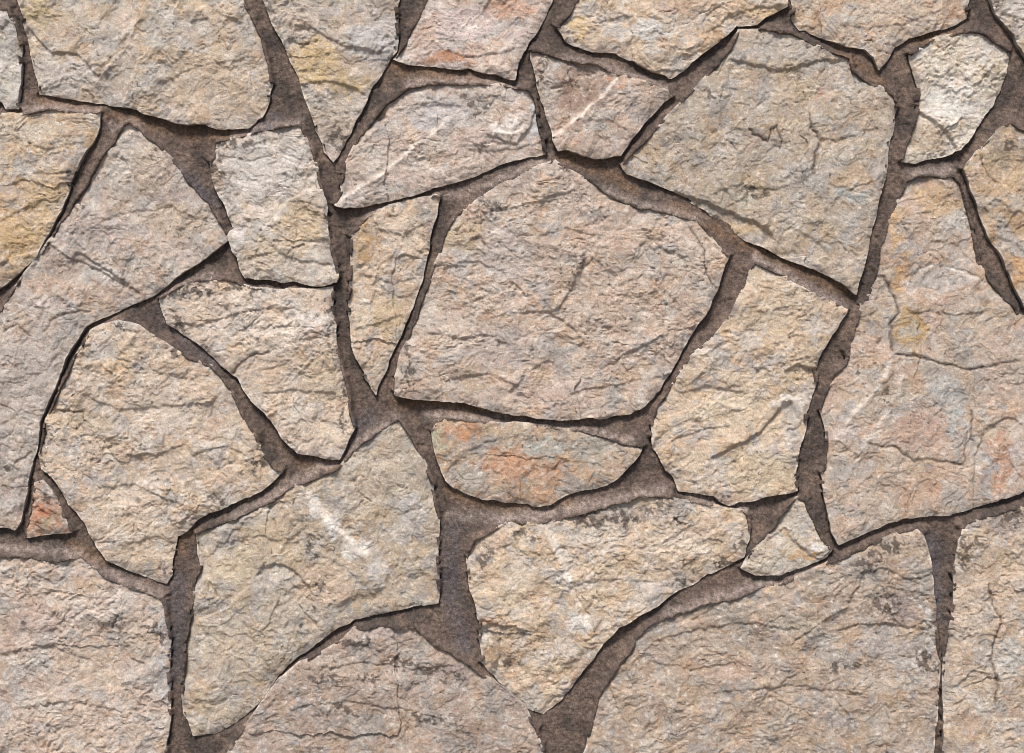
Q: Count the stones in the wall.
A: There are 30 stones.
